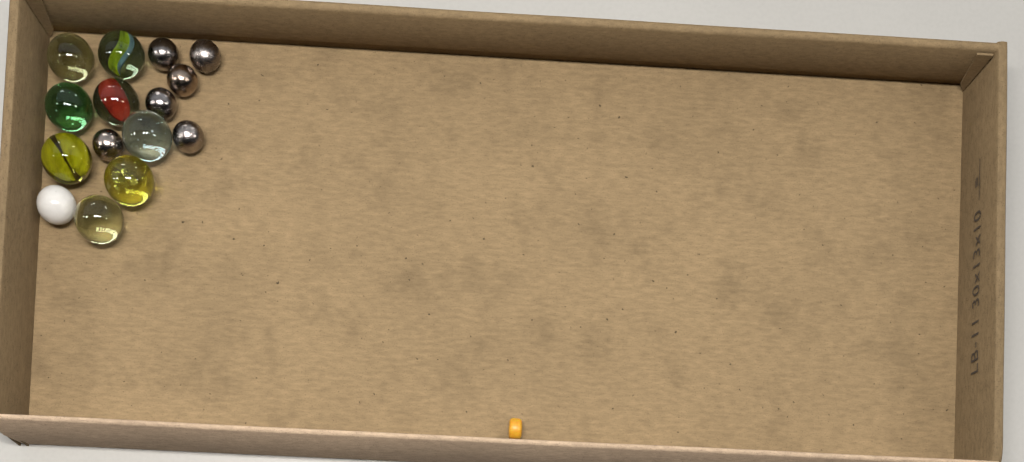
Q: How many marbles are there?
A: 15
